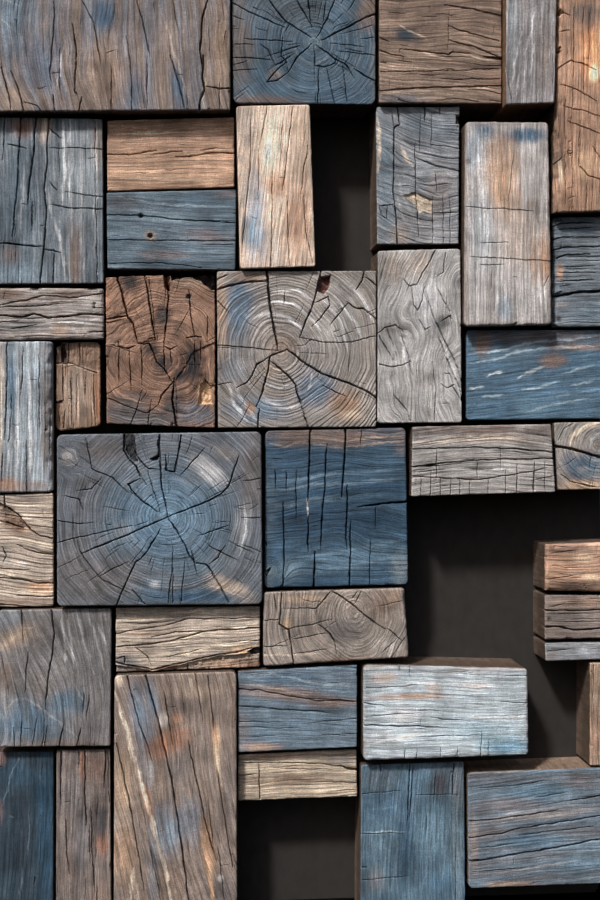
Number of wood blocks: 39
